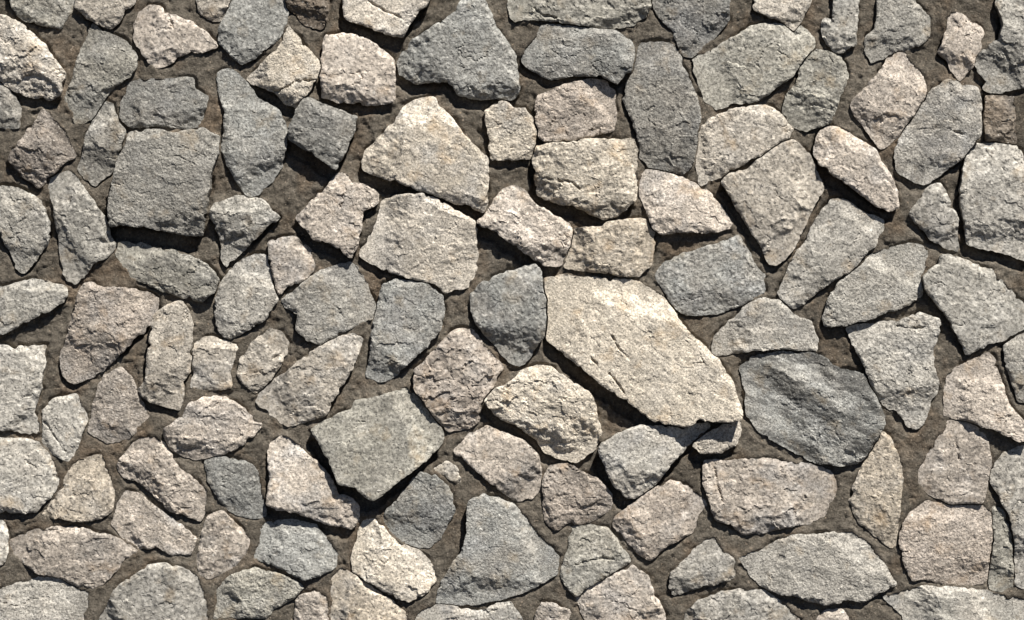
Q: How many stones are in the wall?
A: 118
